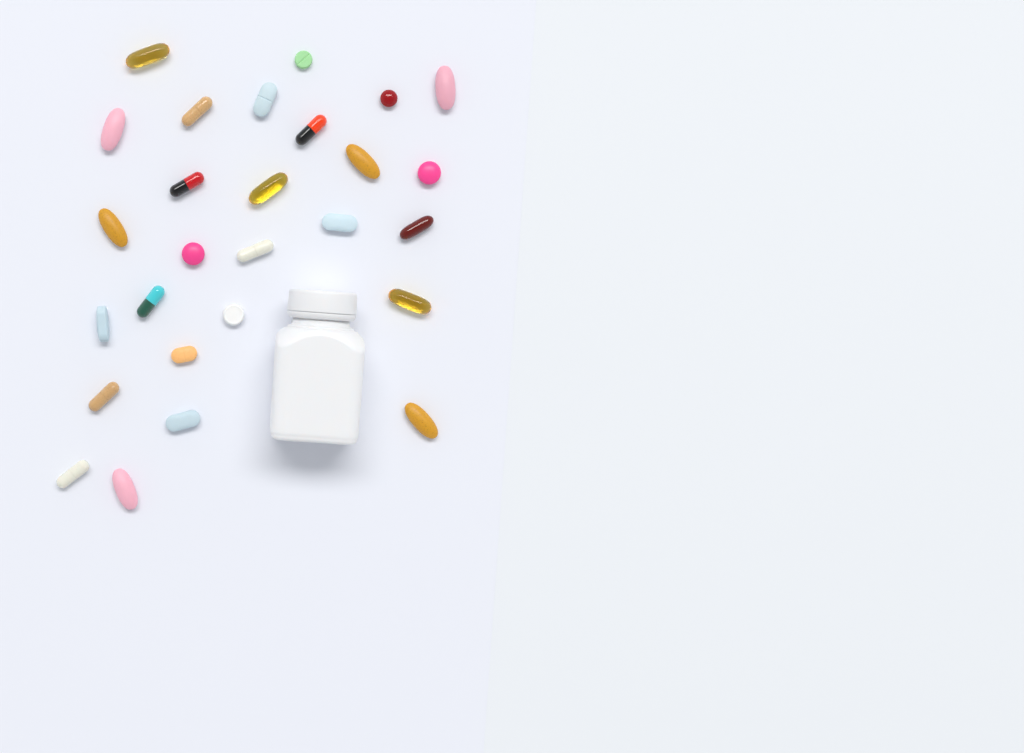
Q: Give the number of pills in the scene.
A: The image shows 27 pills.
